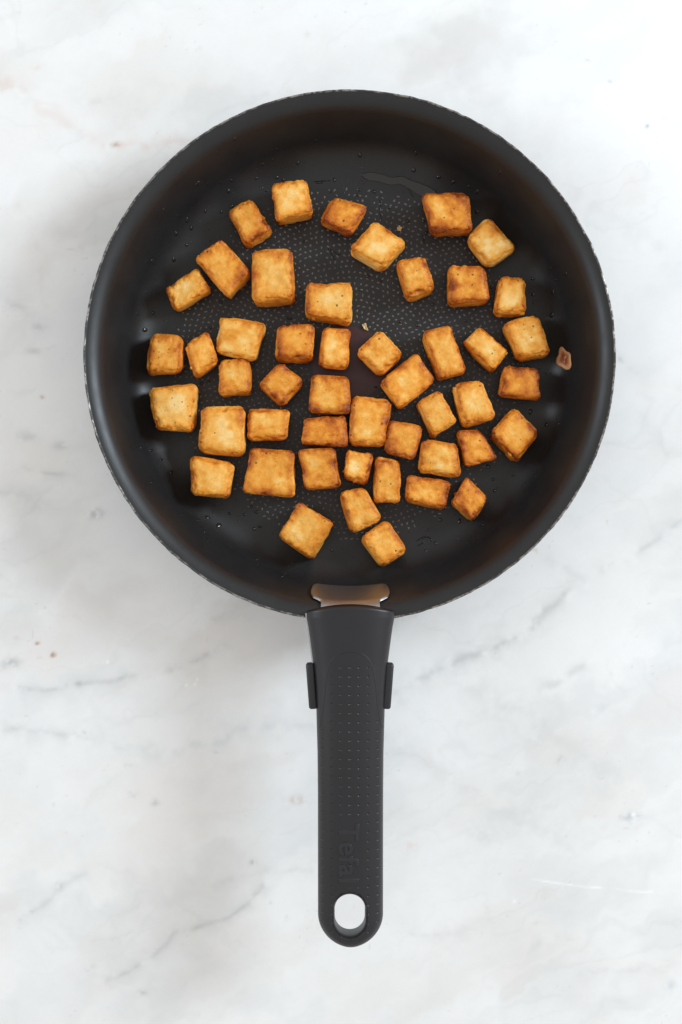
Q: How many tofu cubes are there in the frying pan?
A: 48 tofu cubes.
